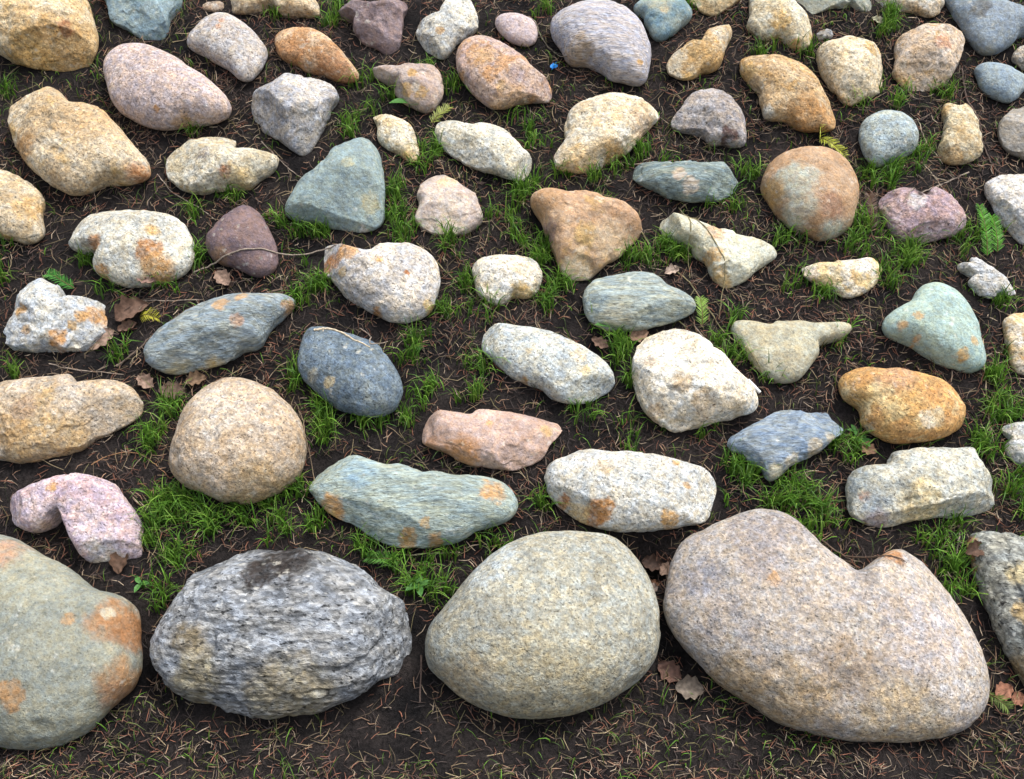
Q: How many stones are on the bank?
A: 75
